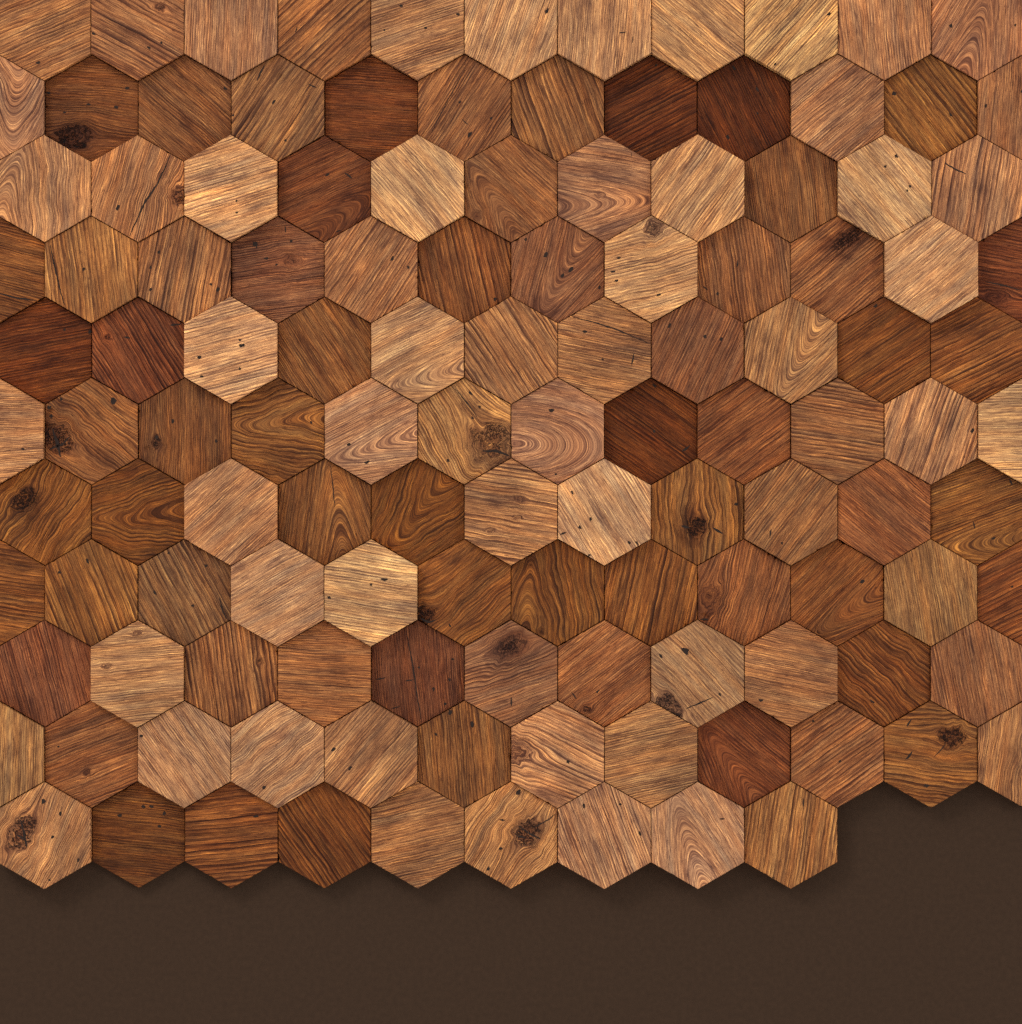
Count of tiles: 124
